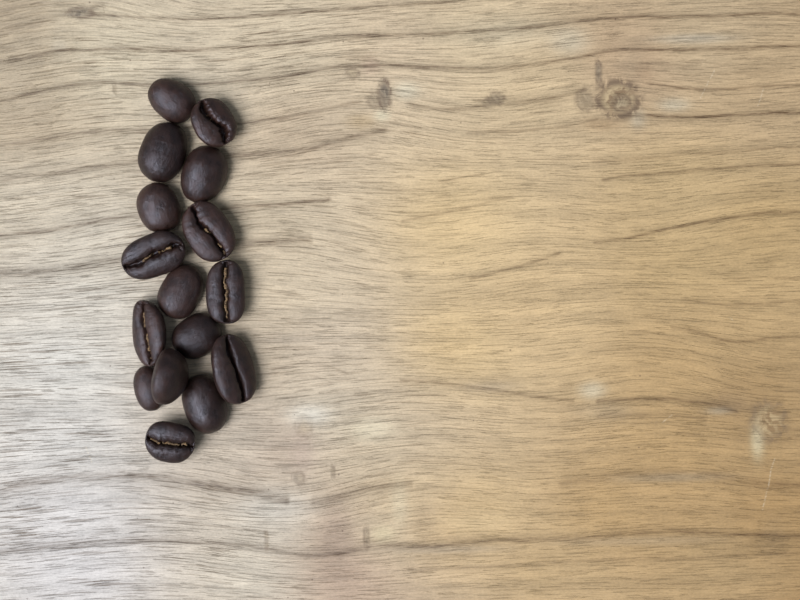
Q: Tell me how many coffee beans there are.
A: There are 16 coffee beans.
